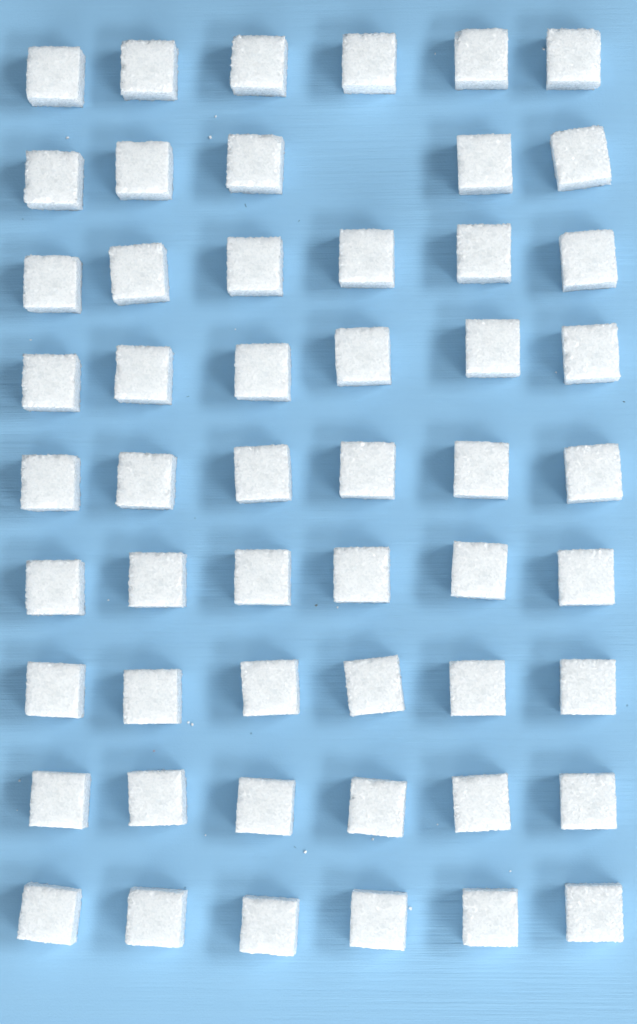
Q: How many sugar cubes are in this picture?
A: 53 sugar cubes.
